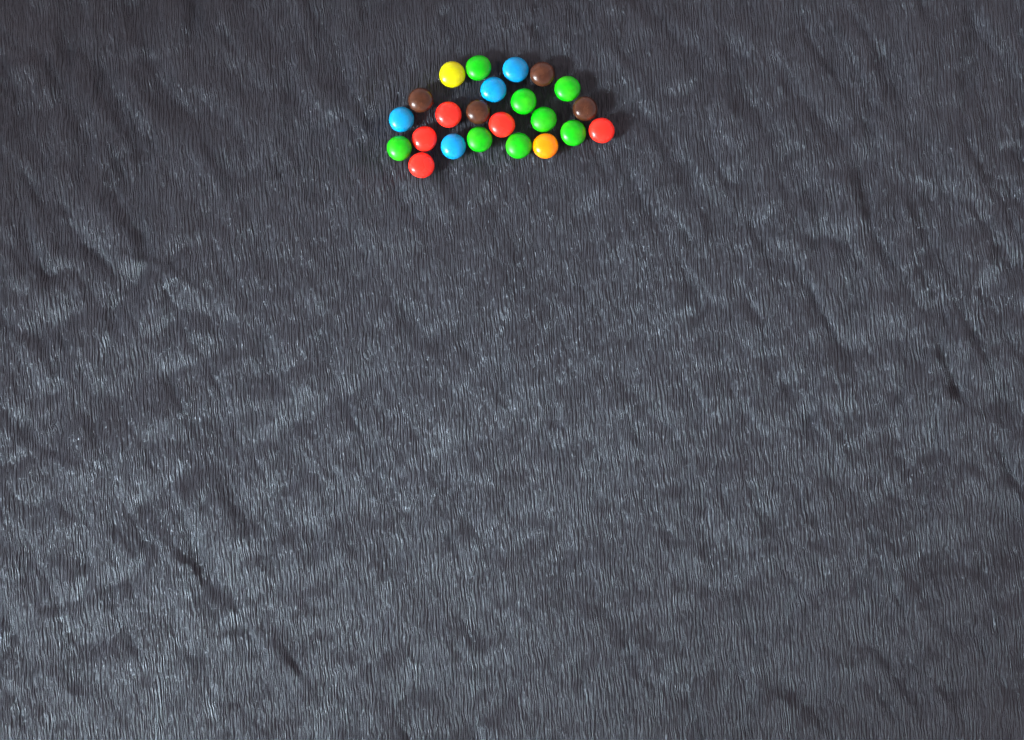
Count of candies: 23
